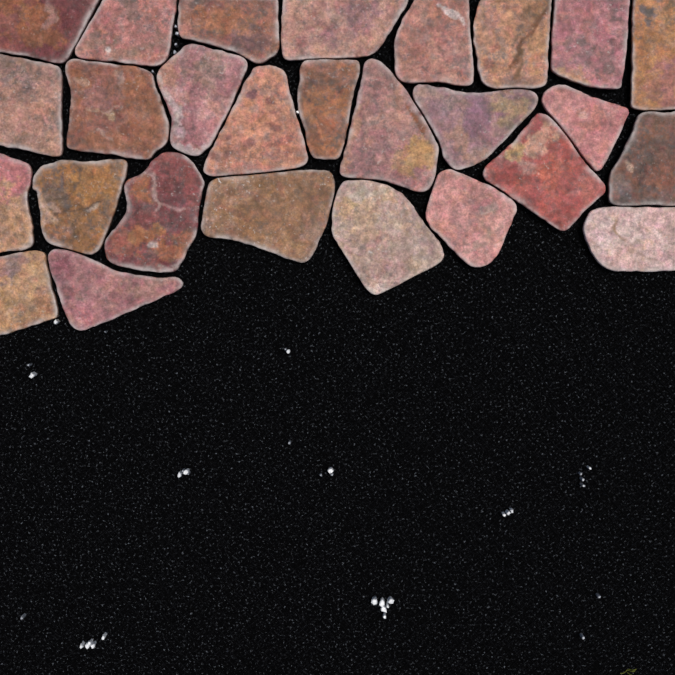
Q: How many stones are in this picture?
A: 27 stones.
